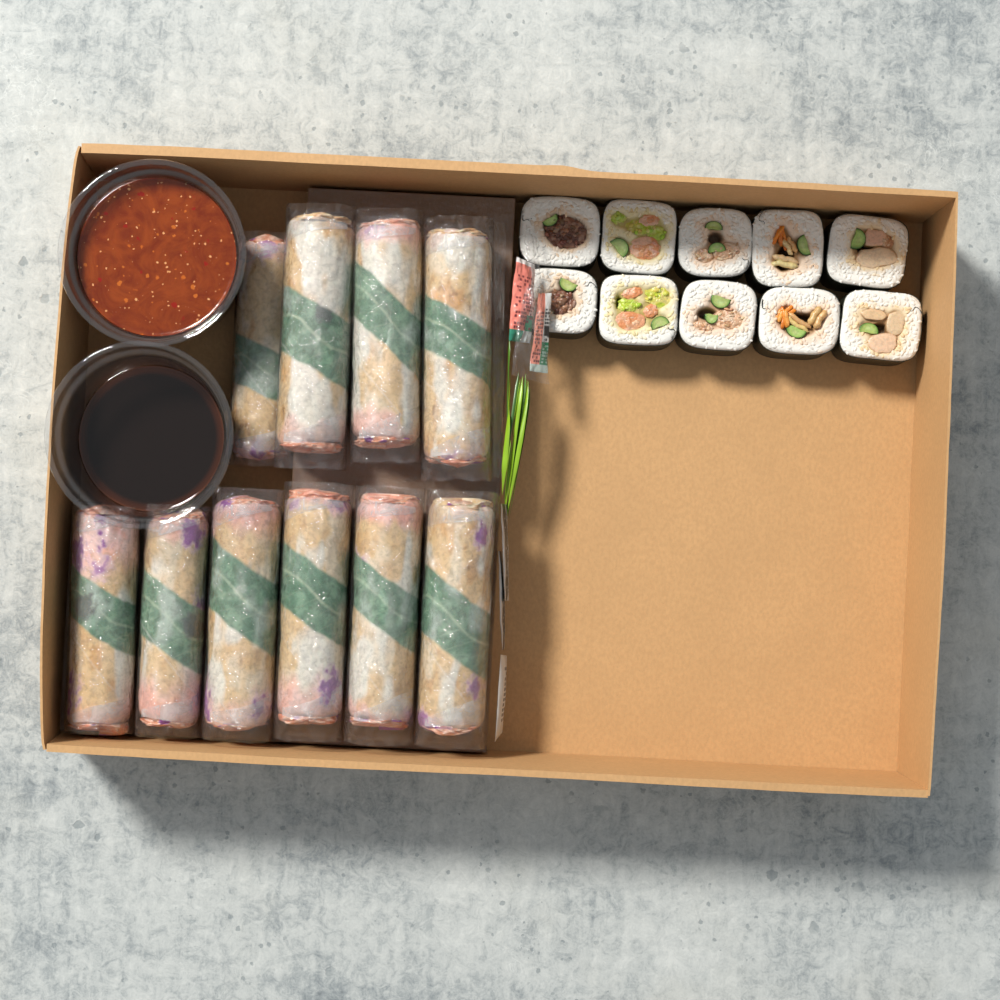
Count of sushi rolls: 10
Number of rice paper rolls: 10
